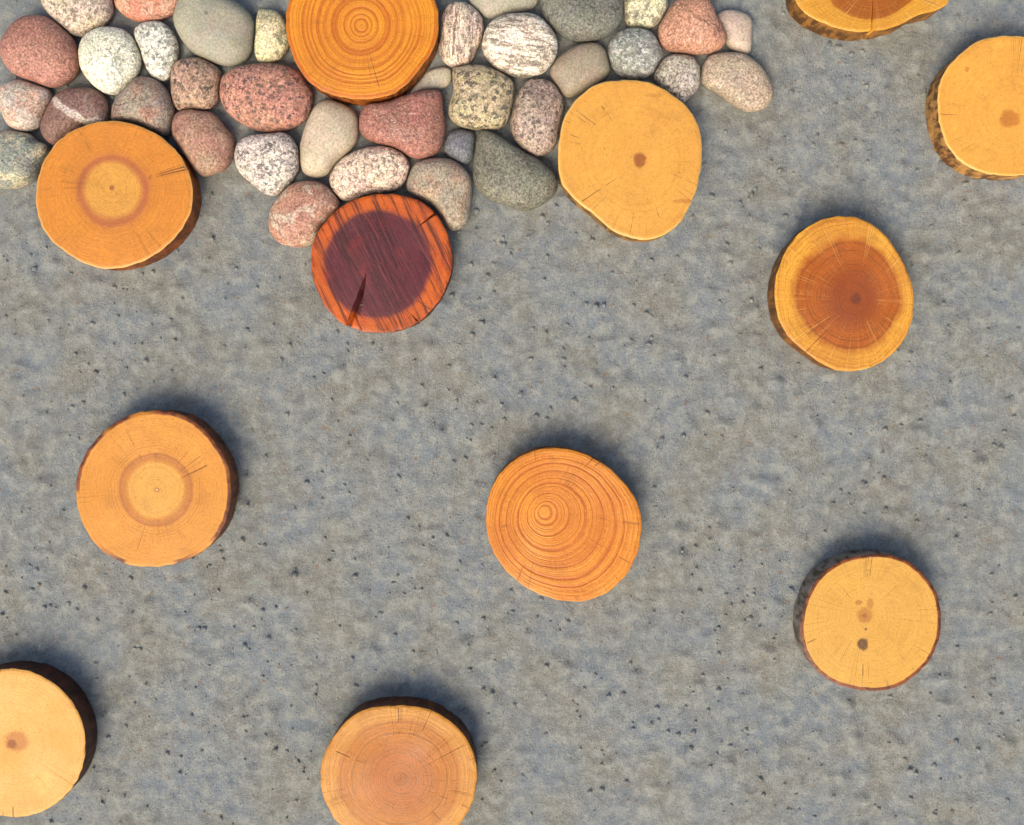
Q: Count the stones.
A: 36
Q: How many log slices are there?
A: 12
